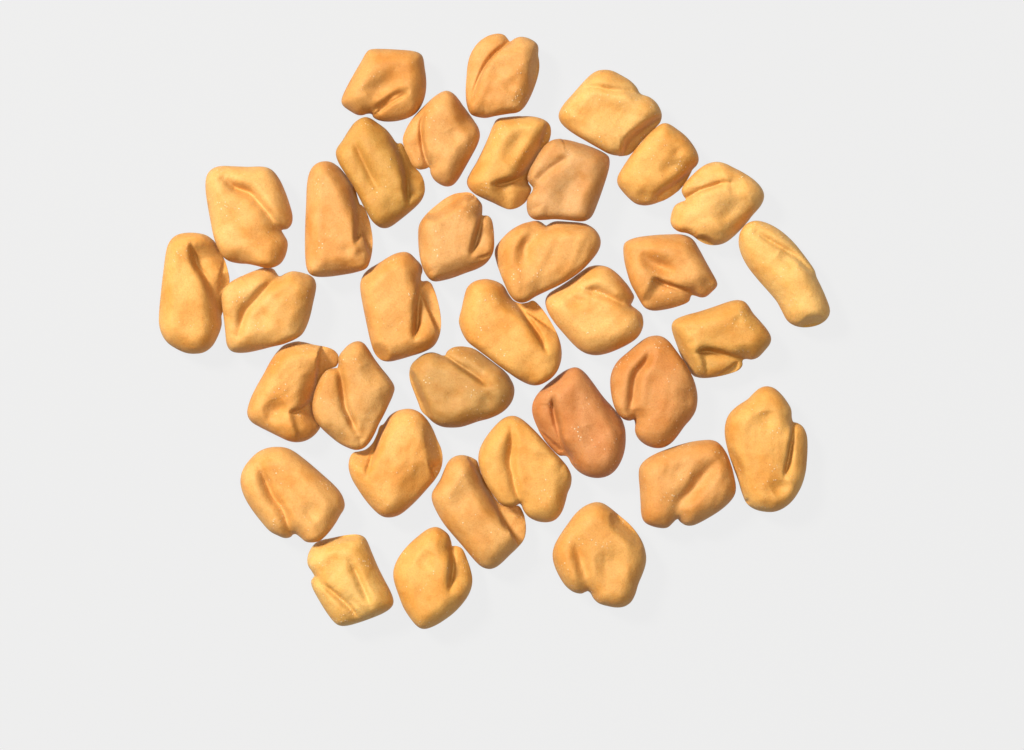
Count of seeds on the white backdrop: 35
